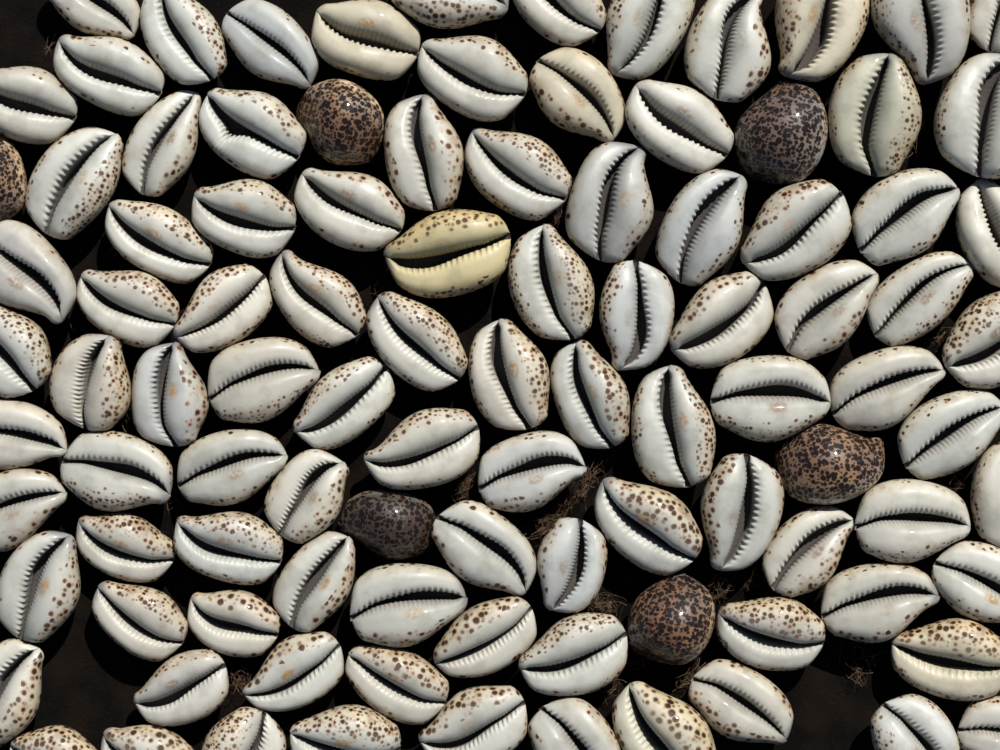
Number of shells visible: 101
